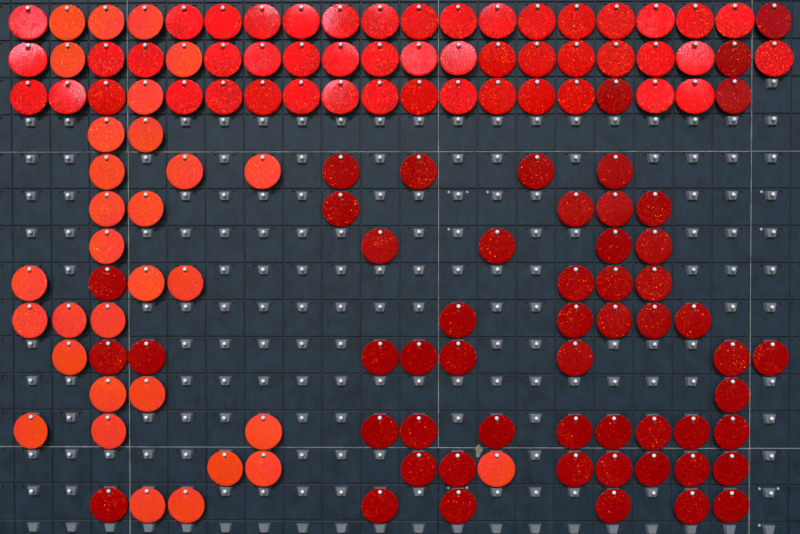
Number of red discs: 49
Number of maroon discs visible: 55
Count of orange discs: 31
